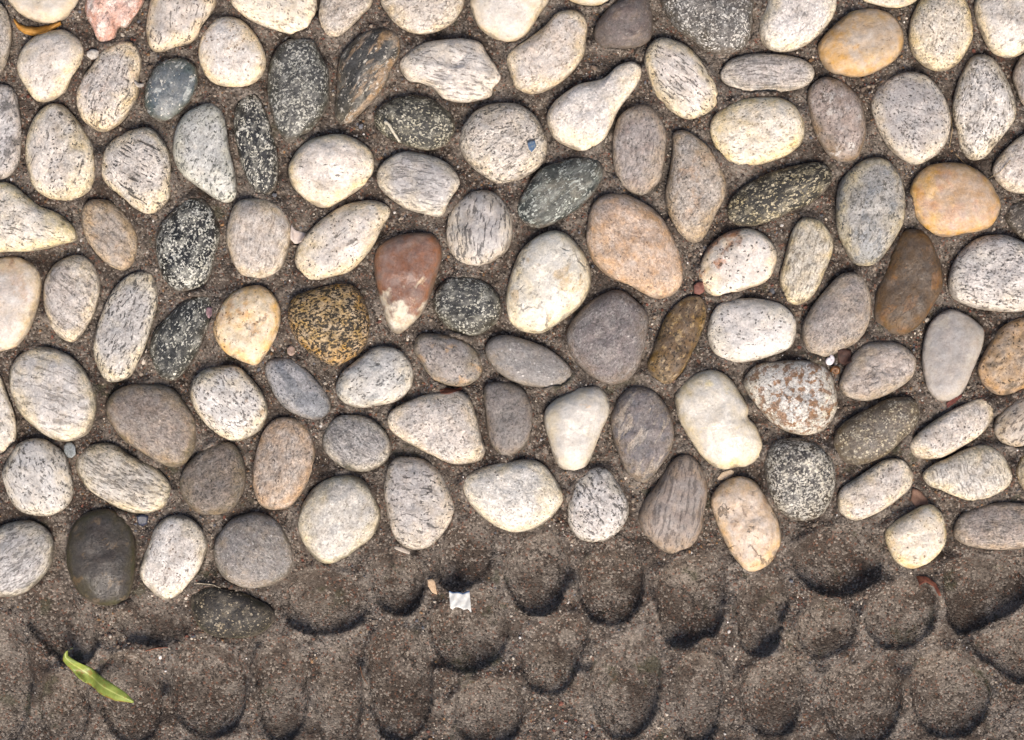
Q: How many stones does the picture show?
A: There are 115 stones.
